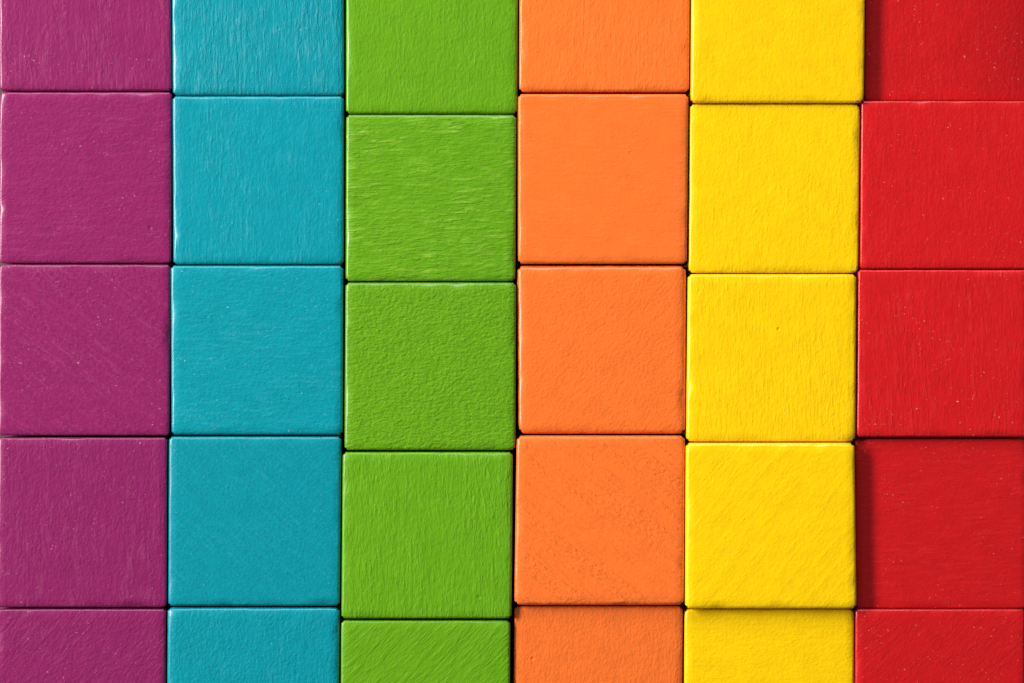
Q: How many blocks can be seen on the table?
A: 30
